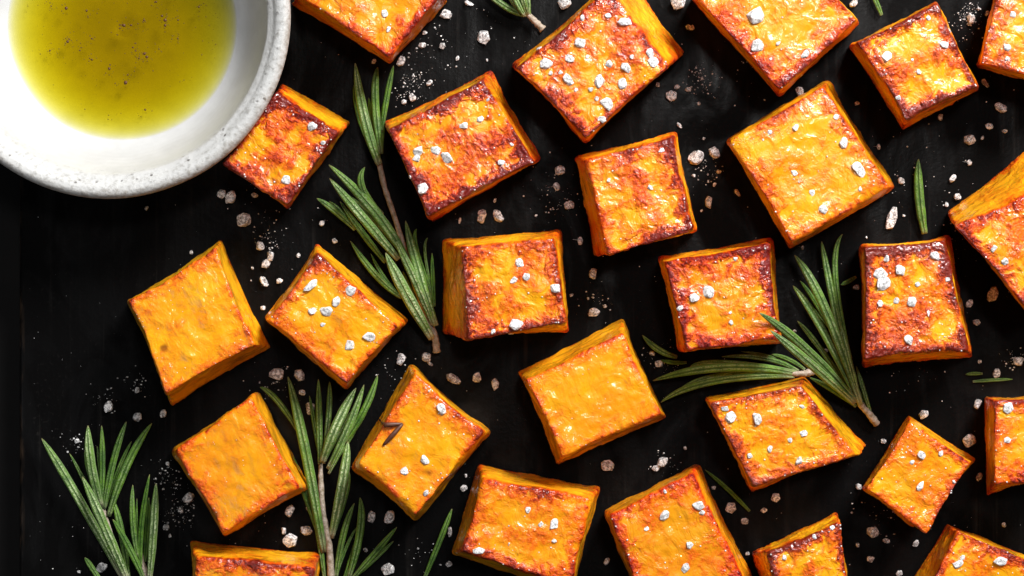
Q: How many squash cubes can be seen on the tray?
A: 26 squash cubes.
